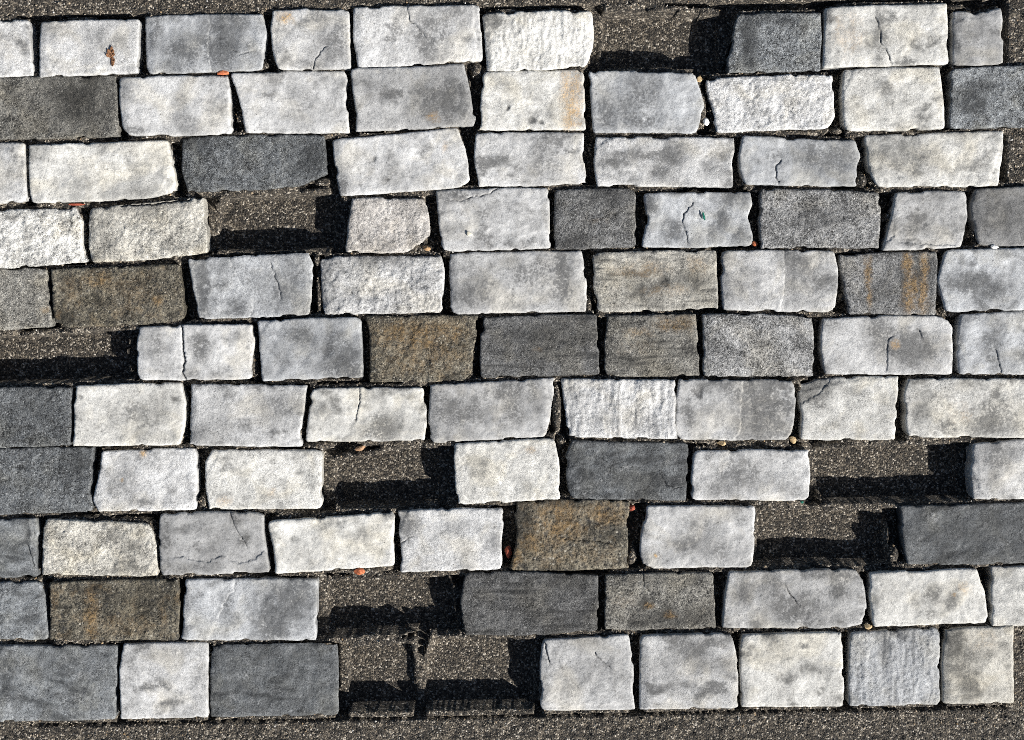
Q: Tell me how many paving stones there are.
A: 92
